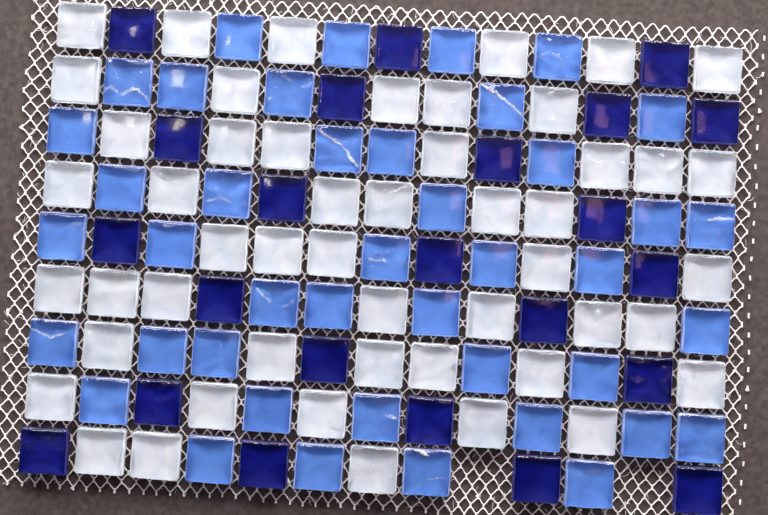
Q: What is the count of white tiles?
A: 50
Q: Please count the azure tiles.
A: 42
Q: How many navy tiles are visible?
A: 23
